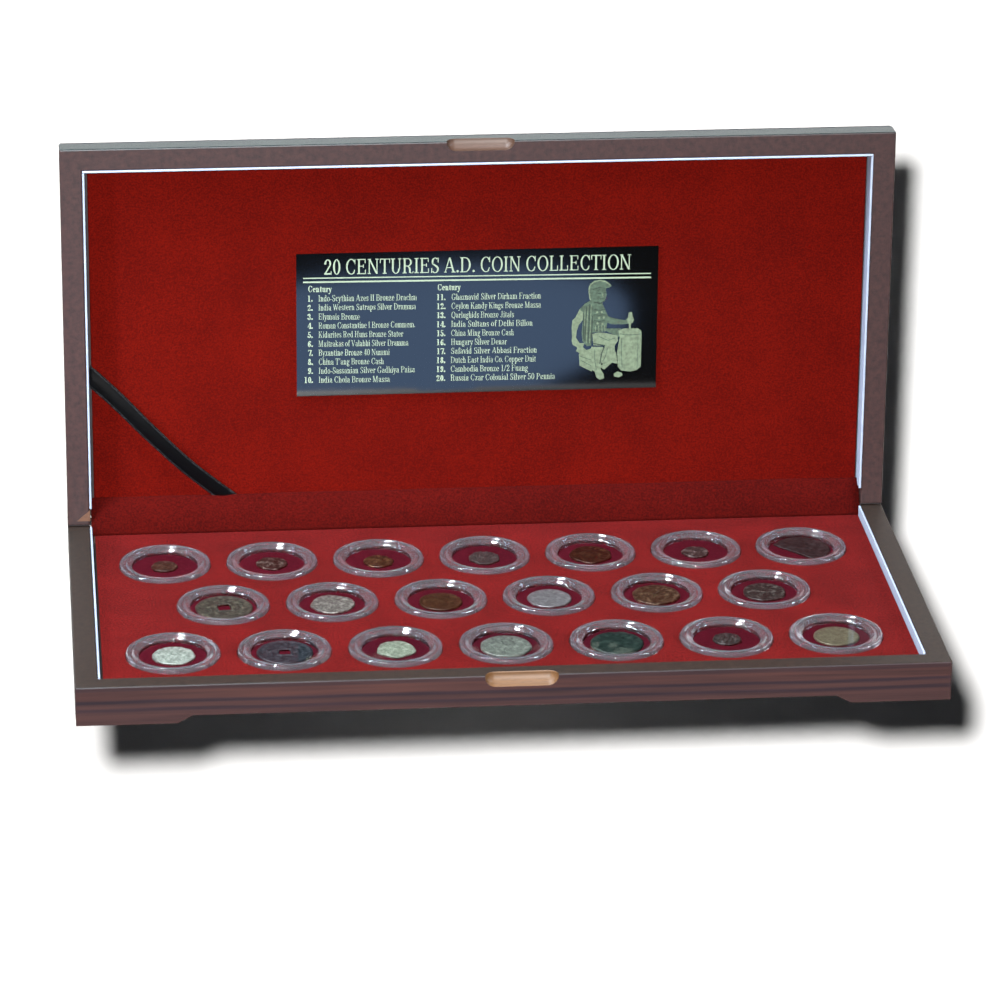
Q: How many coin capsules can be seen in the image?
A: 20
